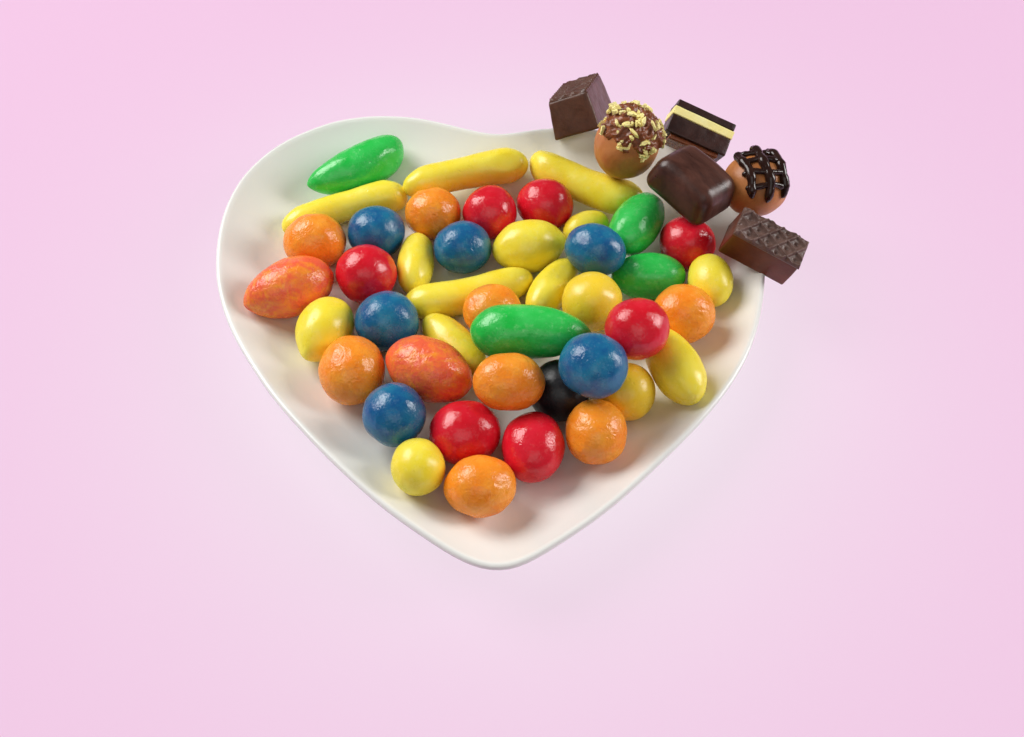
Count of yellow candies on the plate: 15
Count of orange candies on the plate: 10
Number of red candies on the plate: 7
